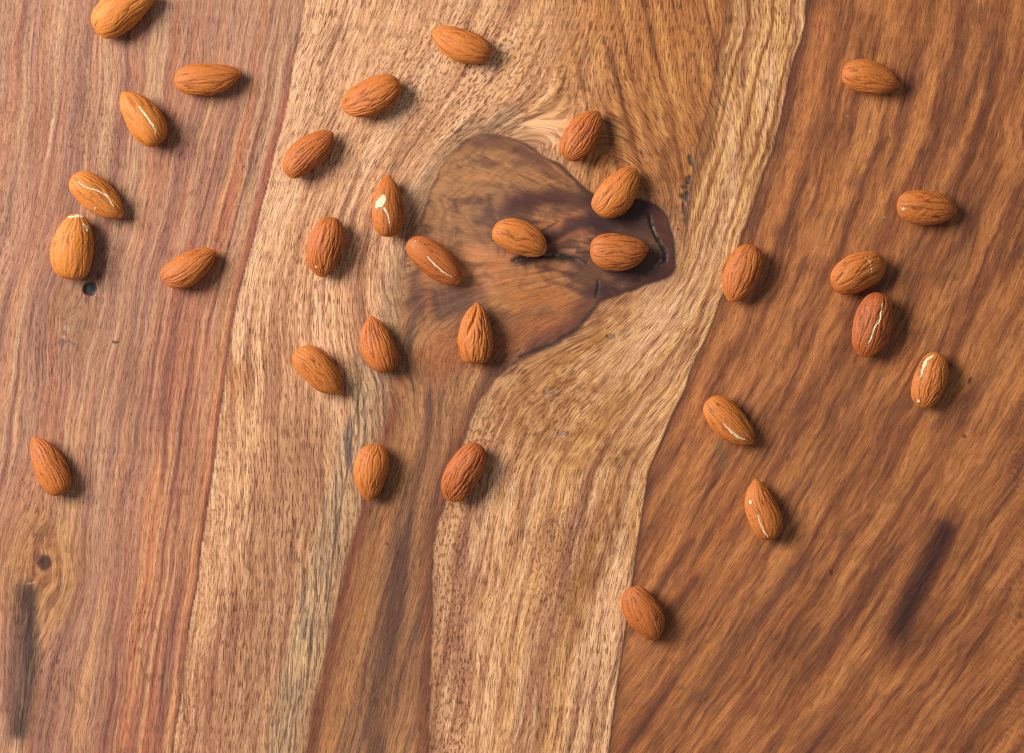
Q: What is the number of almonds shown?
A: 31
